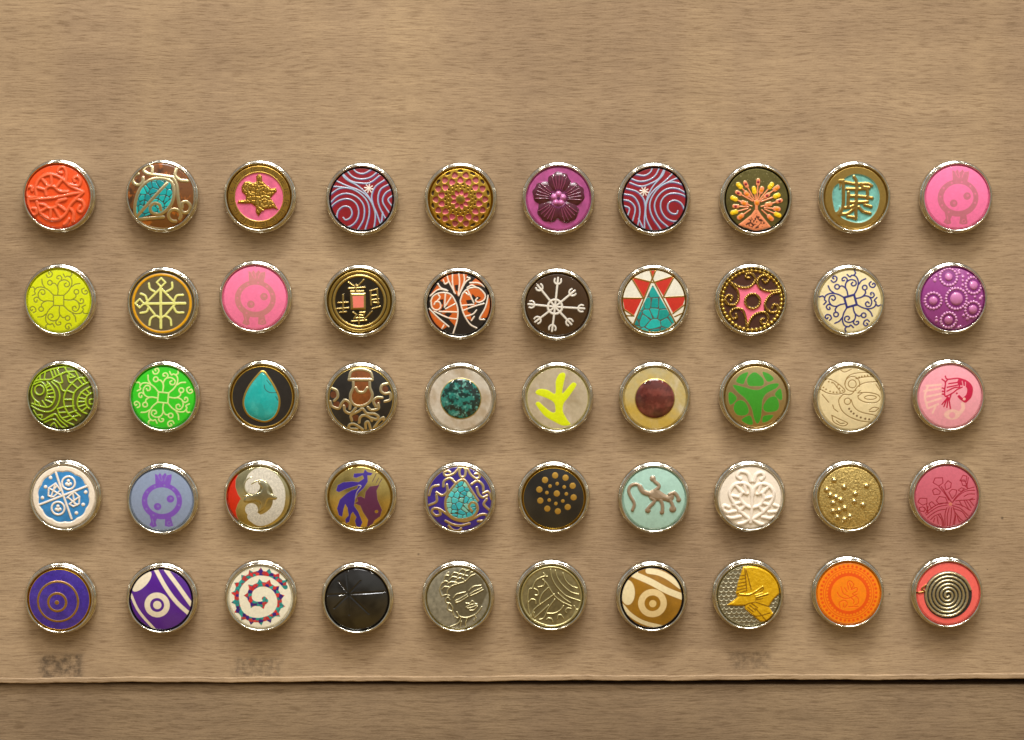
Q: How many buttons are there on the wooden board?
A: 50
